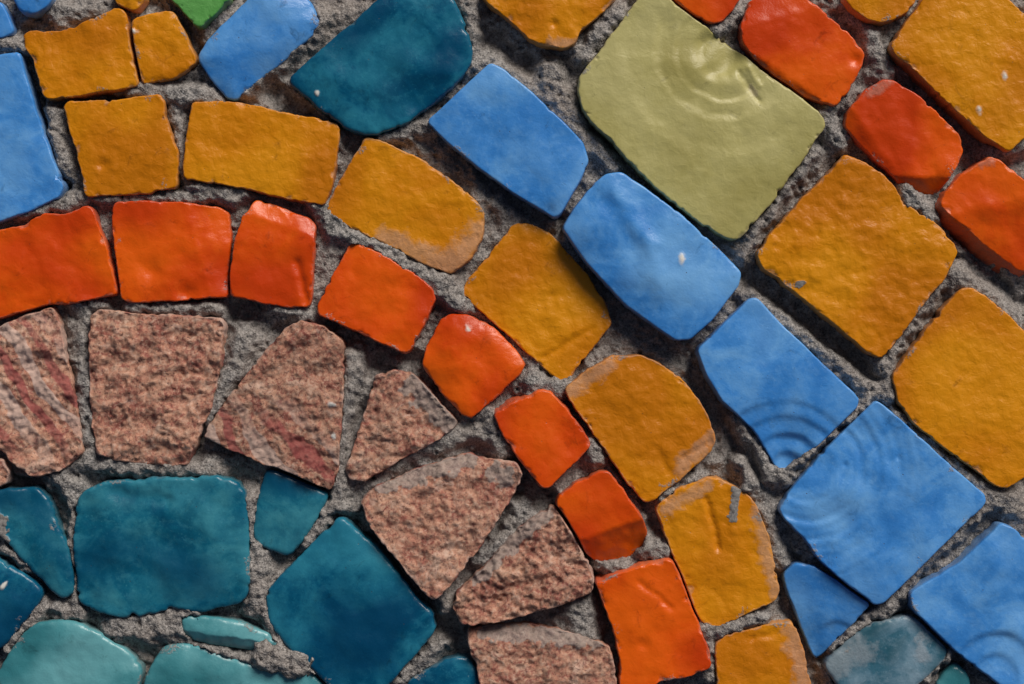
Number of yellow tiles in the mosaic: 15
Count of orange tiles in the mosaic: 12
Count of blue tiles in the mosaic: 10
